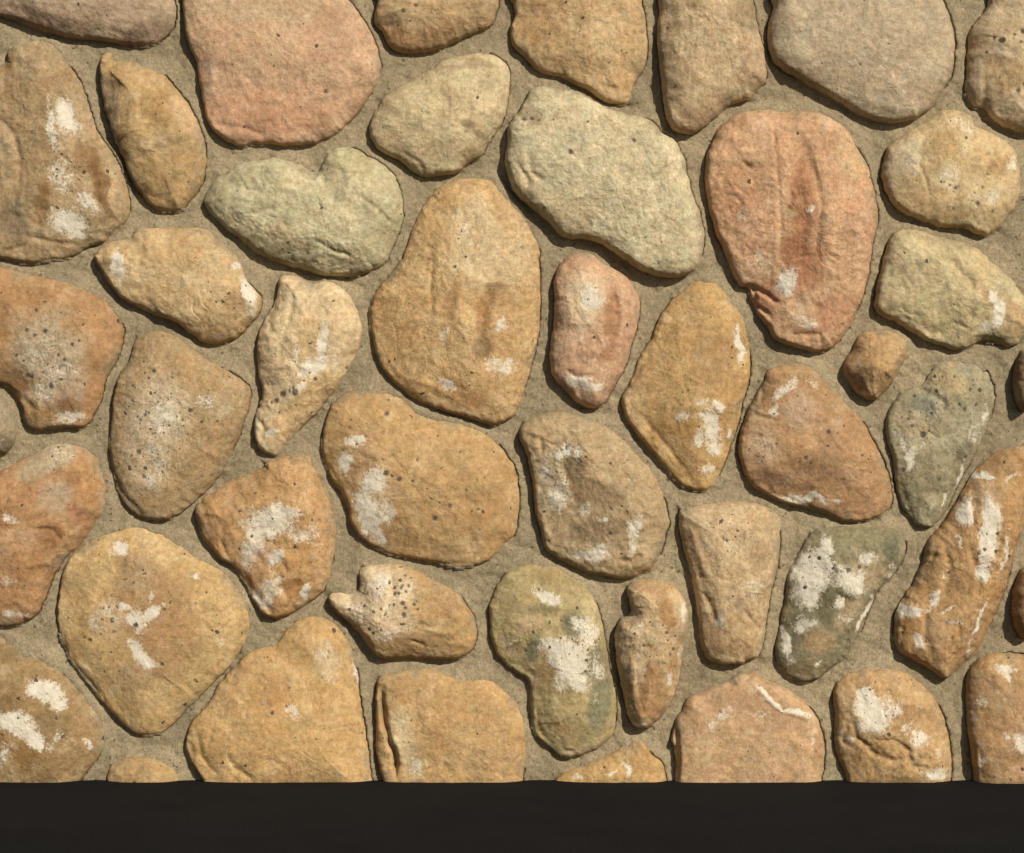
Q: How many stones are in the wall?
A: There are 47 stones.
